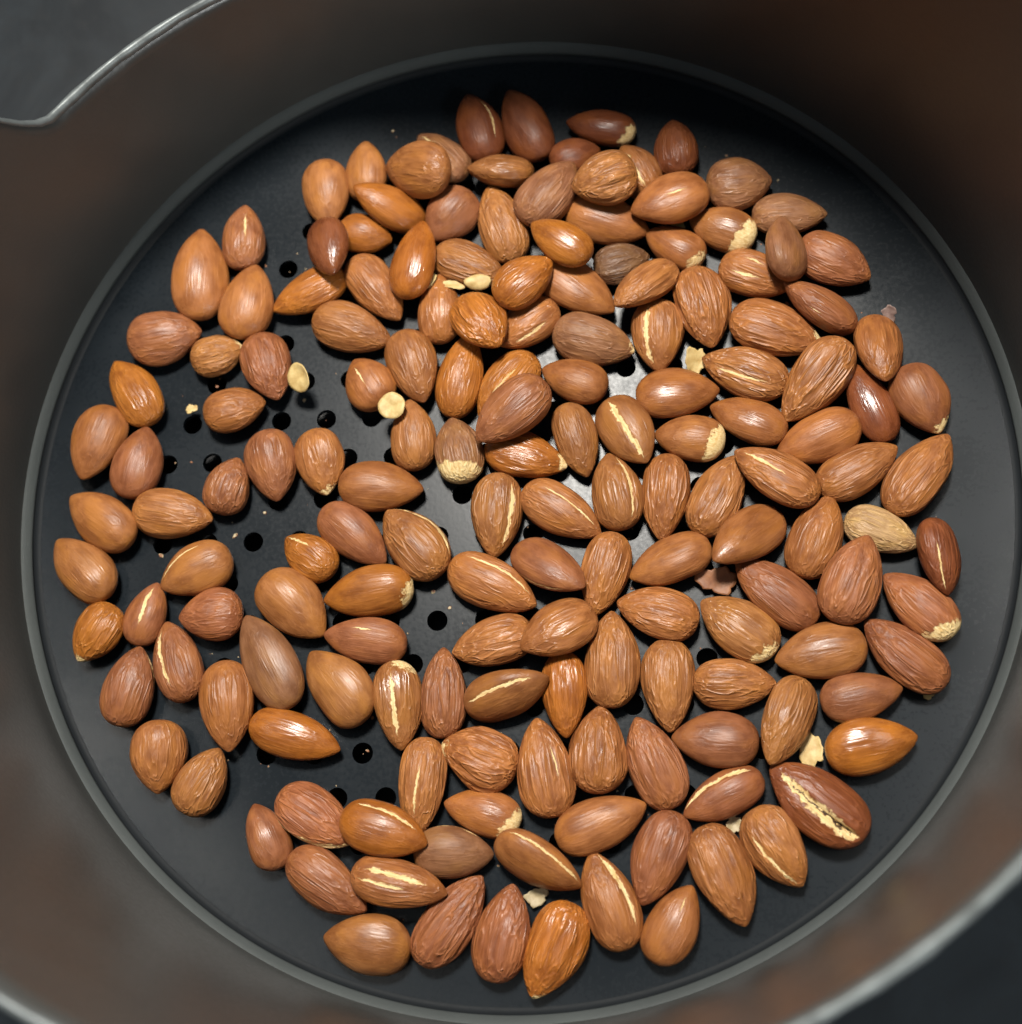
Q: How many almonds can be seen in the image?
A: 161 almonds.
